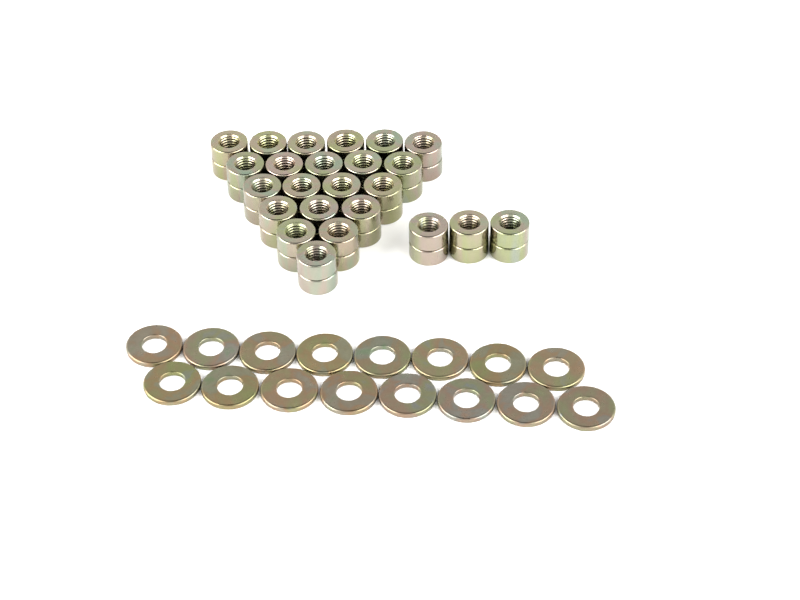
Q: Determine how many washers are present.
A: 16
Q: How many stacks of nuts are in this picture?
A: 24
